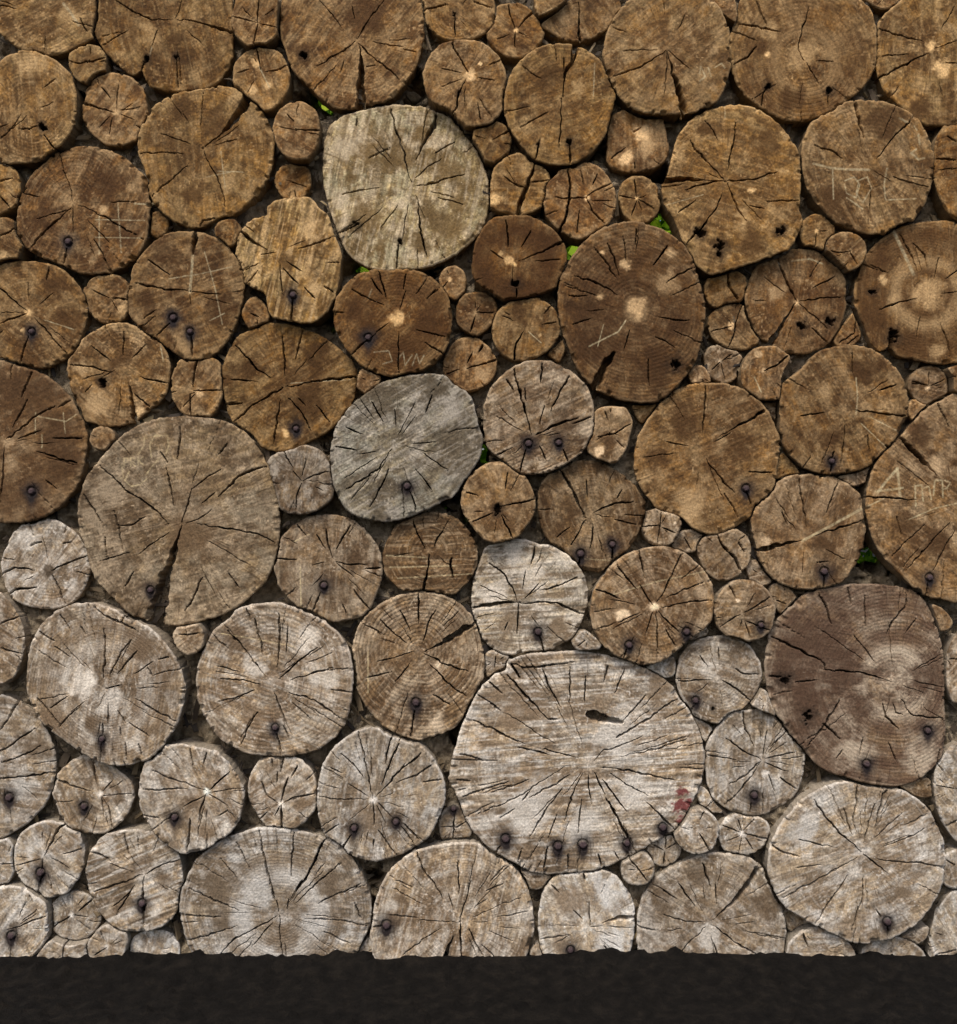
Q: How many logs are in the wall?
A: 146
